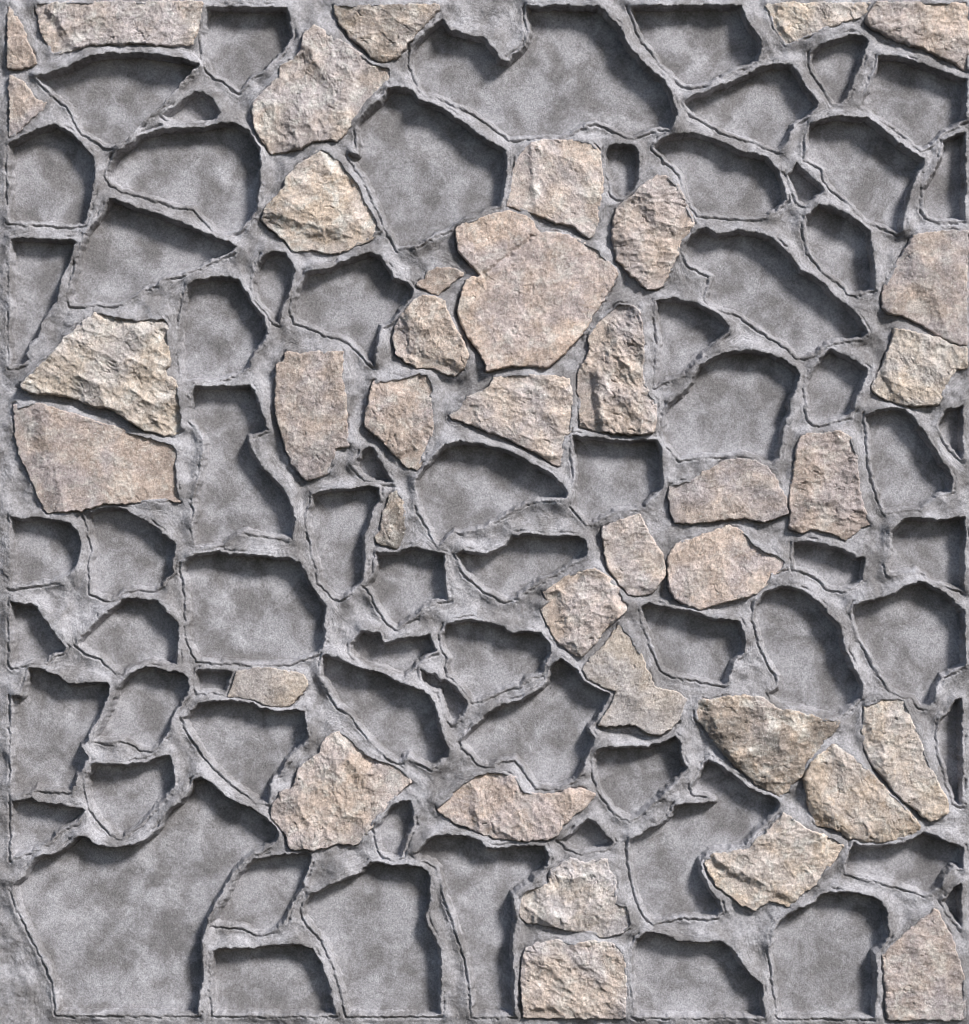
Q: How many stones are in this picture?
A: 38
